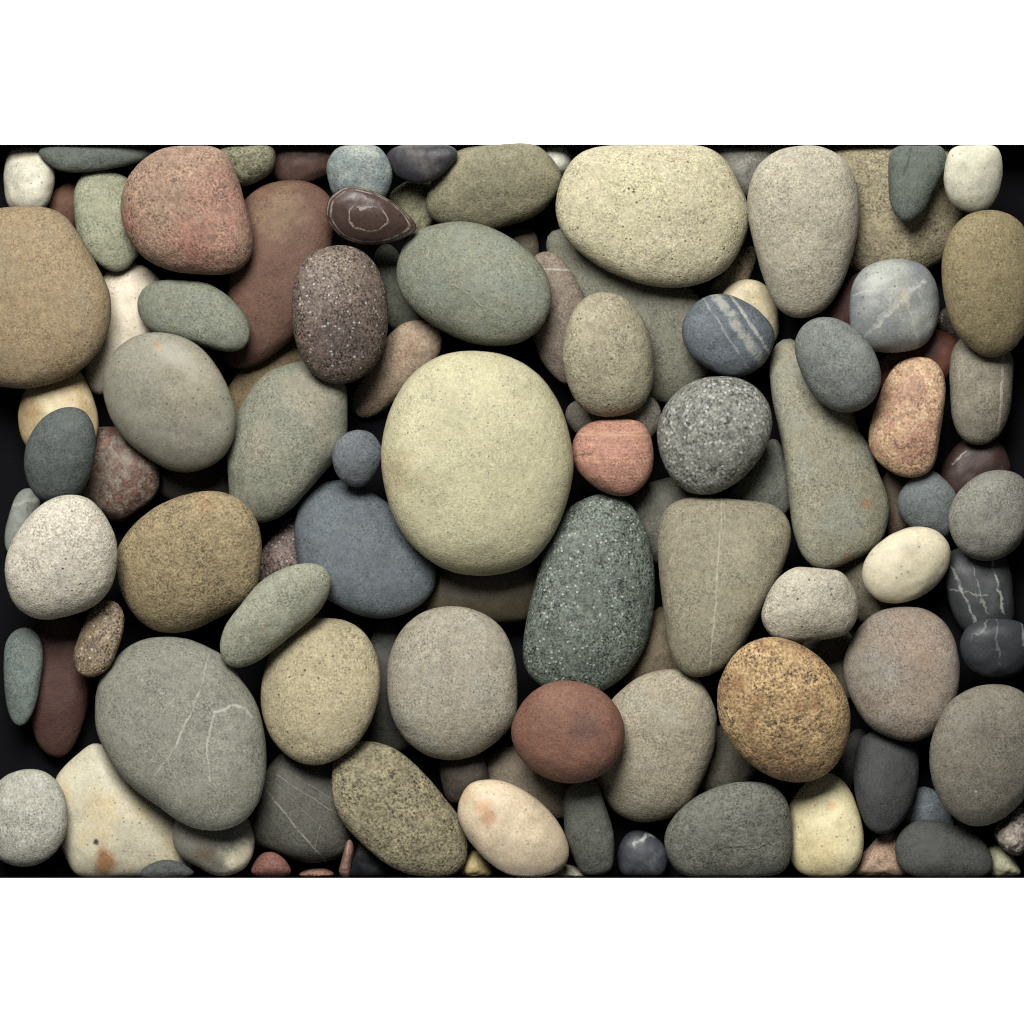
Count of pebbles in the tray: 116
